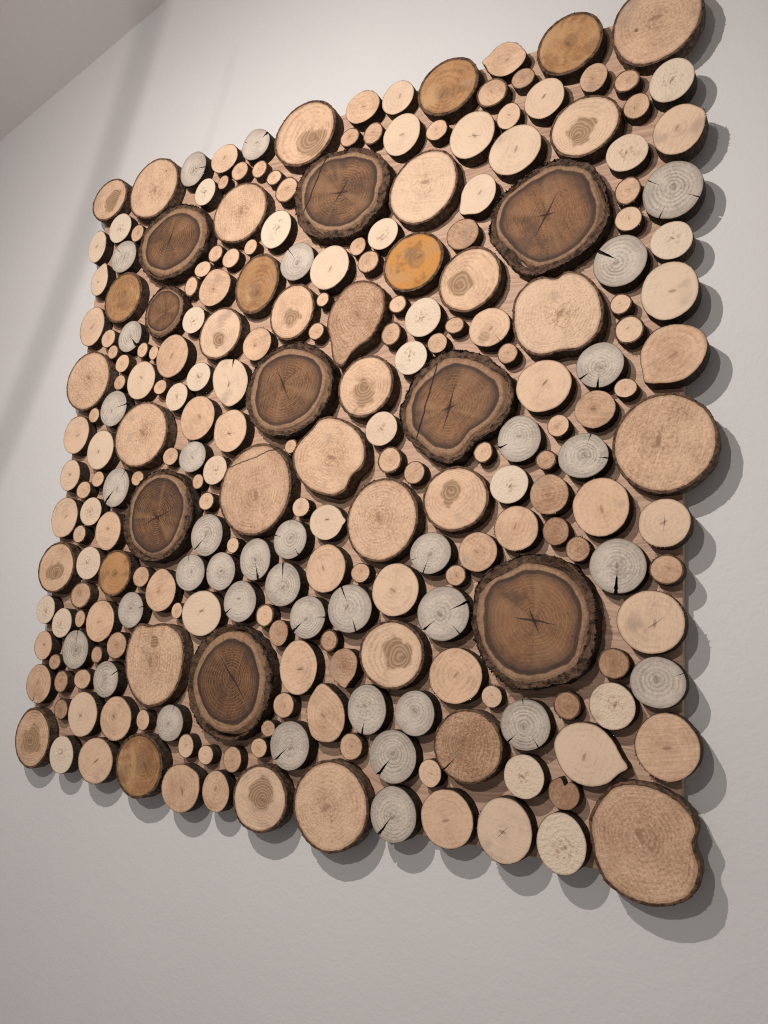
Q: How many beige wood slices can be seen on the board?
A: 198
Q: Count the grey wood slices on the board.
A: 36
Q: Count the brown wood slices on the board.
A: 9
